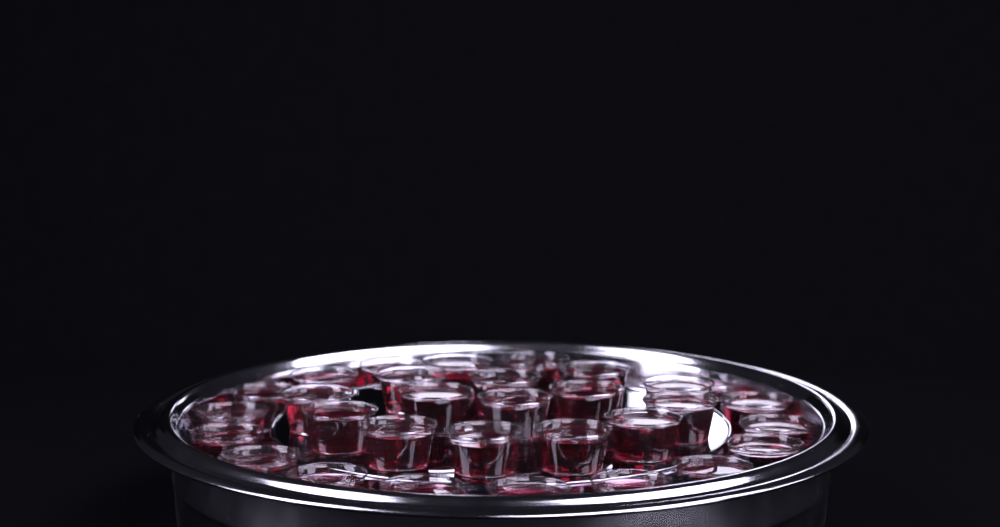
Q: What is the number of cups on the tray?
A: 31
